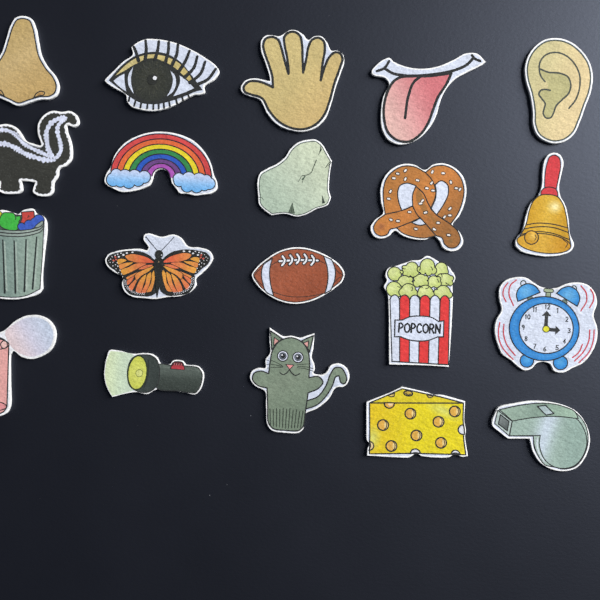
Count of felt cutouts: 20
